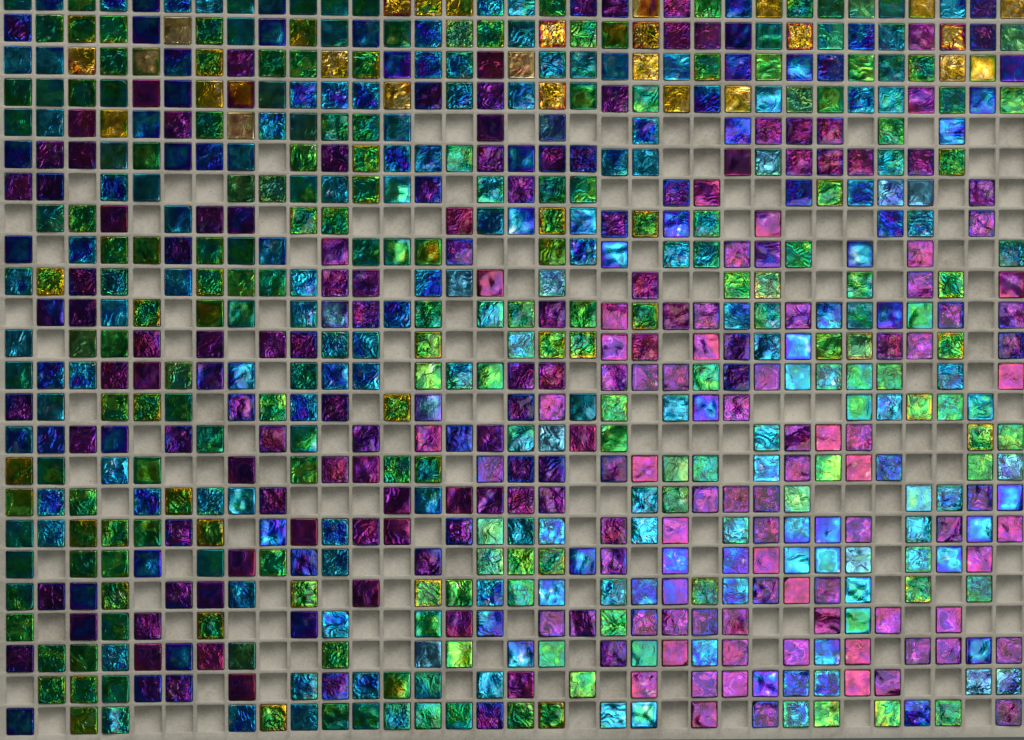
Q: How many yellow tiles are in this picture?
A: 25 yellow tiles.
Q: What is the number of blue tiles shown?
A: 199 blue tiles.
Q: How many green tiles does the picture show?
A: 200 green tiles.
